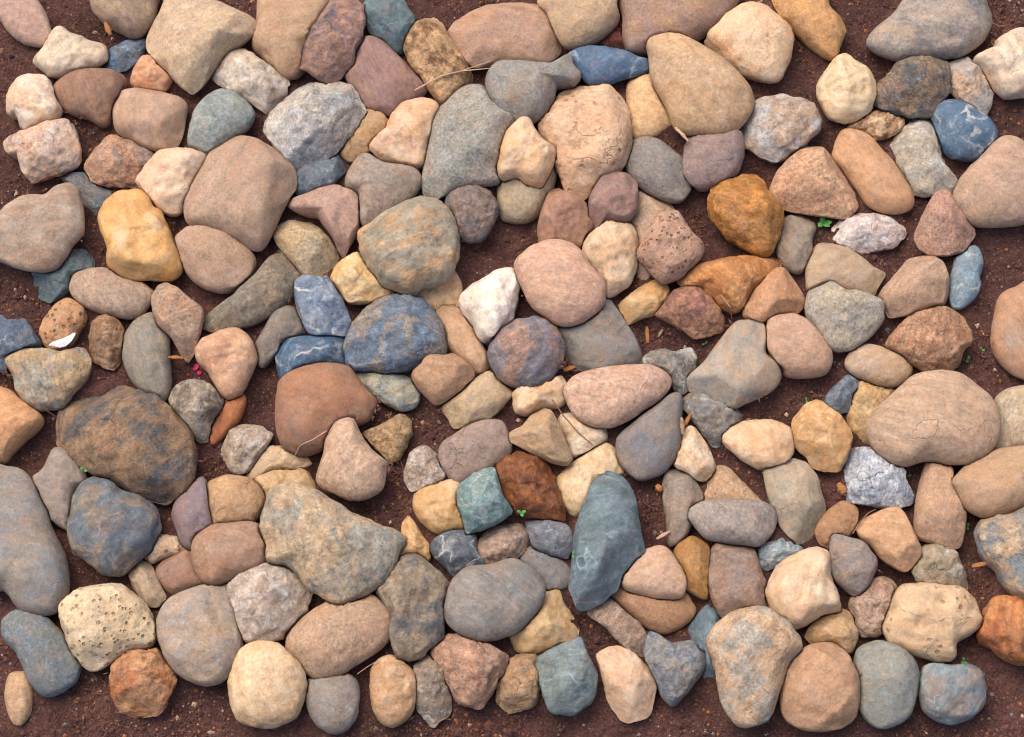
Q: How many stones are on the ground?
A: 200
